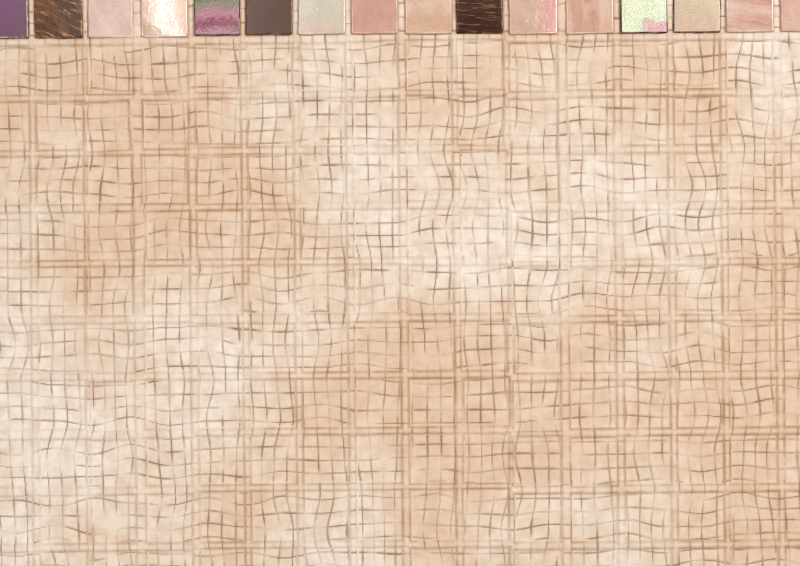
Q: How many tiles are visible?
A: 16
